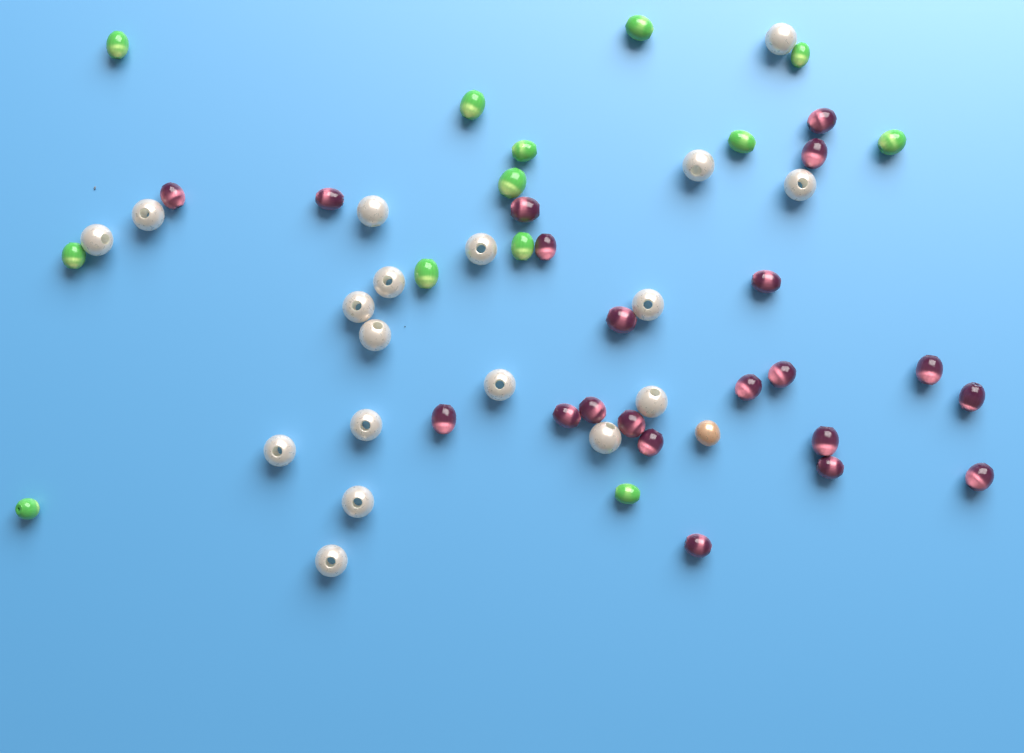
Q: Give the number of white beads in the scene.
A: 18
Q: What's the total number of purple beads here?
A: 21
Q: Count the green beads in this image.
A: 13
